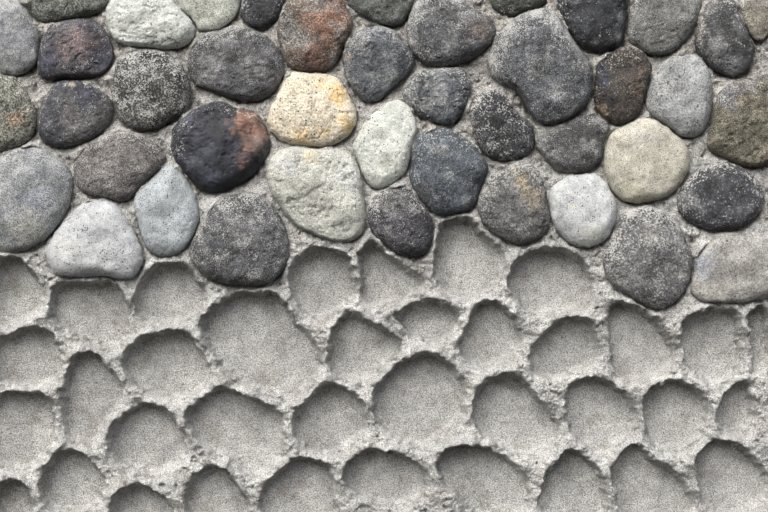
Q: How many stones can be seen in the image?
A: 43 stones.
